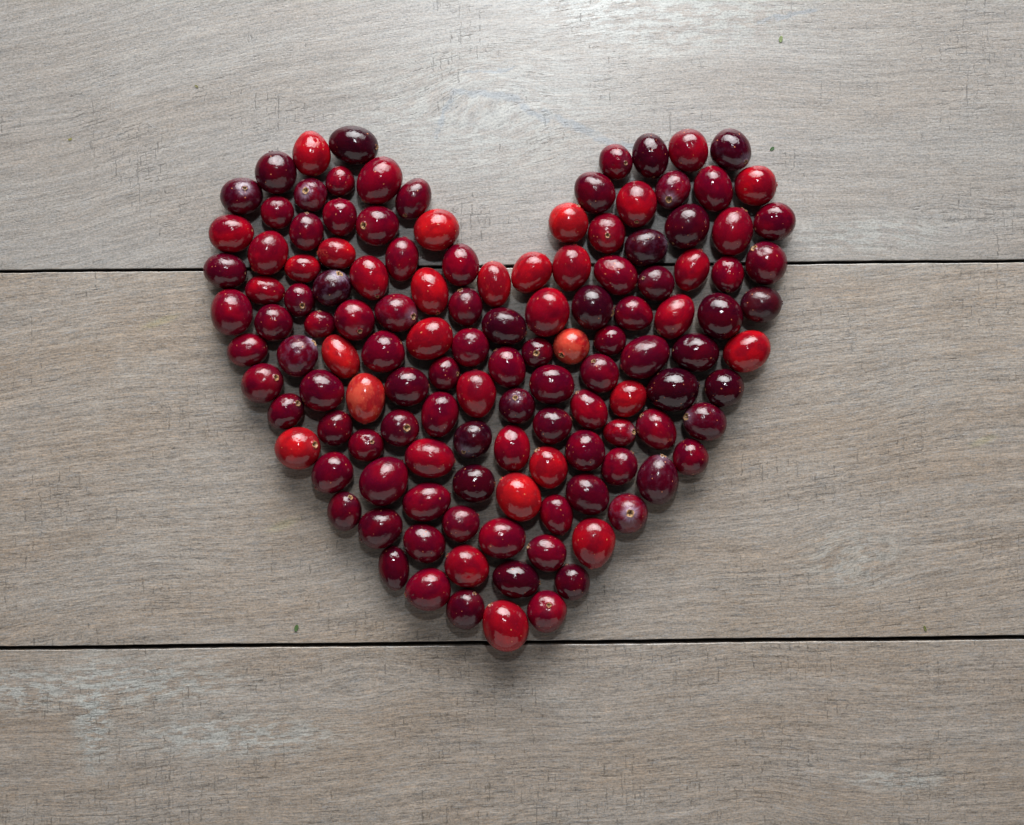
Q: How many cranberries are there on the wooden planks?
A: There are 128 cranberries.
